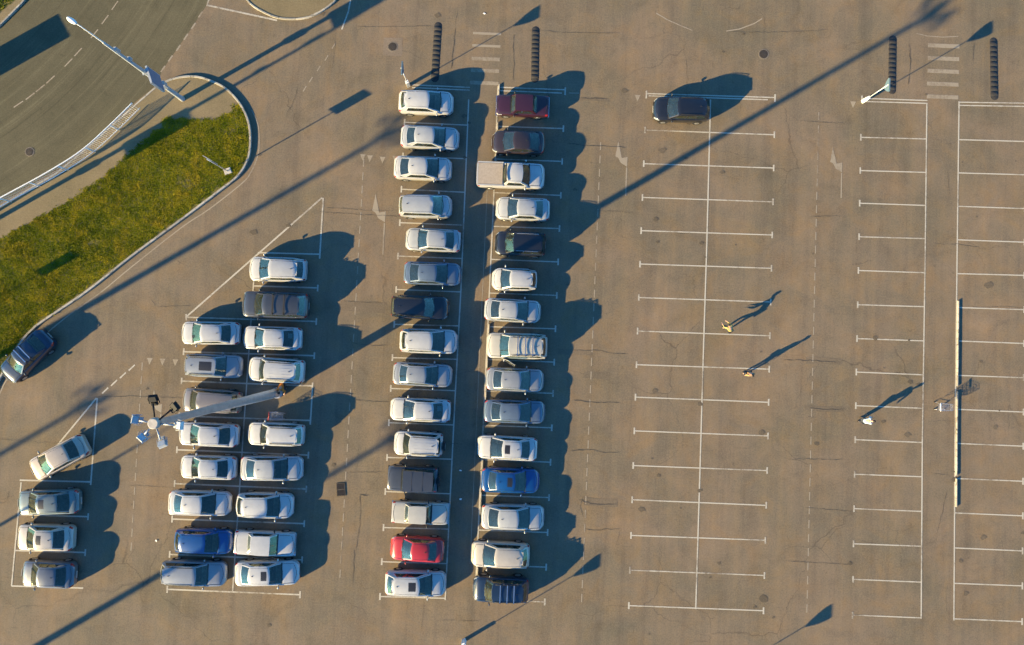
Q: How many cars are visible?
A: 53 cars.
